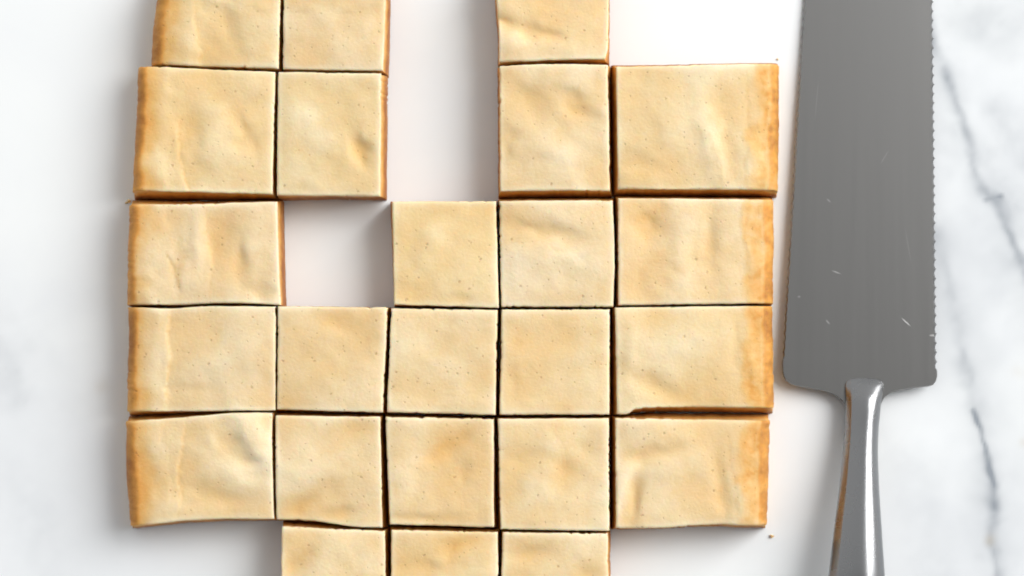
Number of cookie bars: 24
